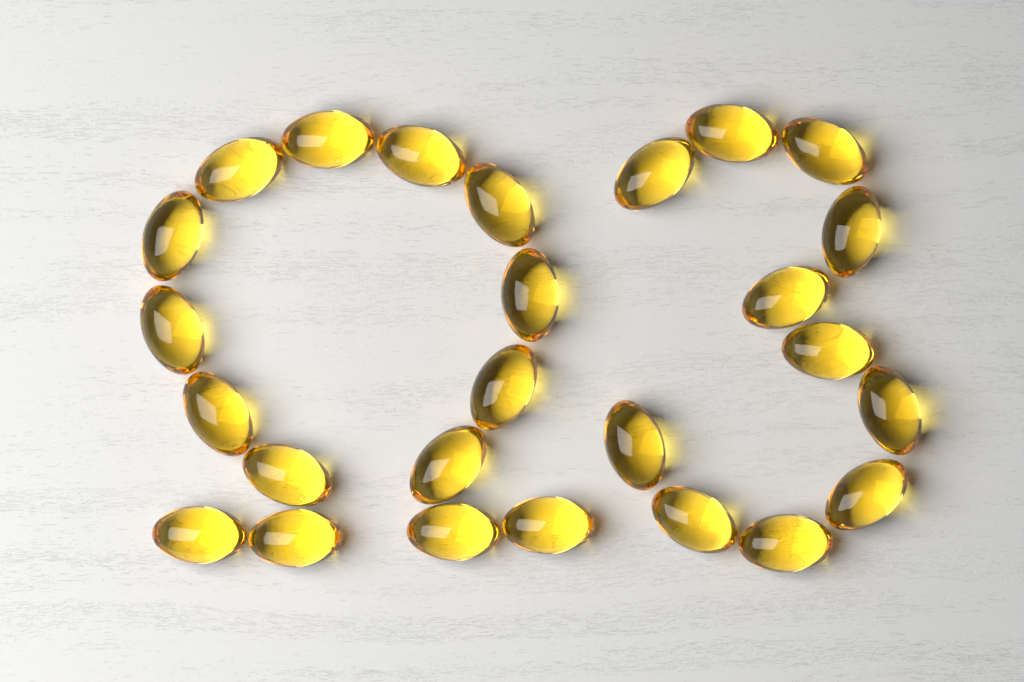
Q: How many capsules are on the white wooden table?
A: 26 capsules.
